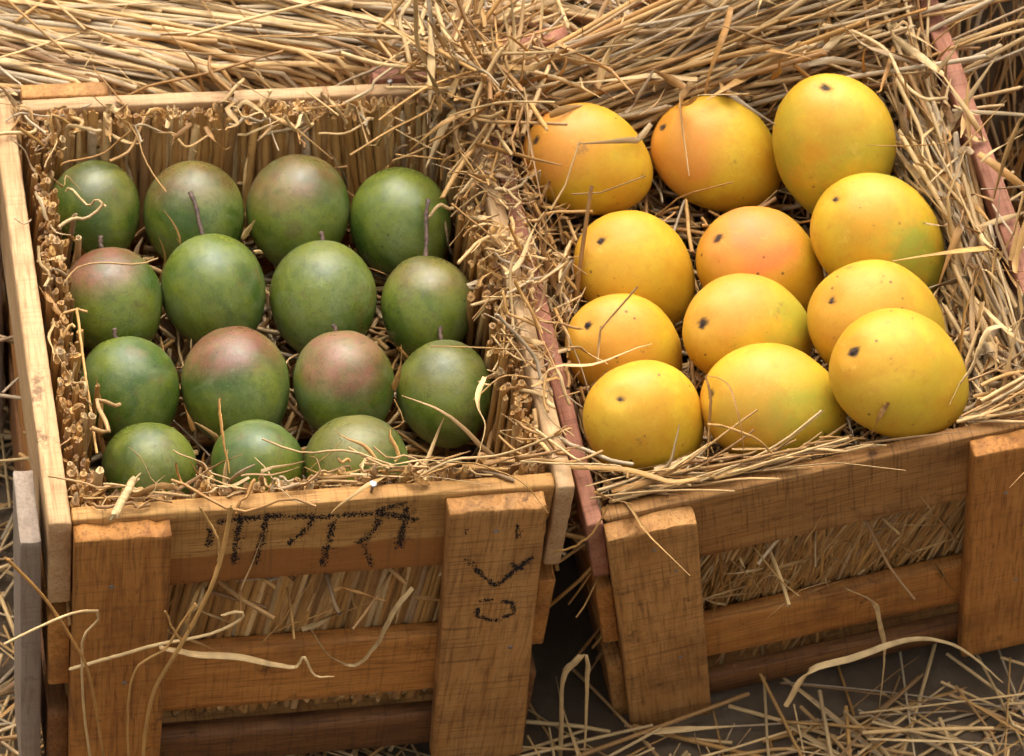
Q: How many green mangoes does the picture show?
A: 15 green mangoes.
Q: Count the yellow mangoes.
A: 12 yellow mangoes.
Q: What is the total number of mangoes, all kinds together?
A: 27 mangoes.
